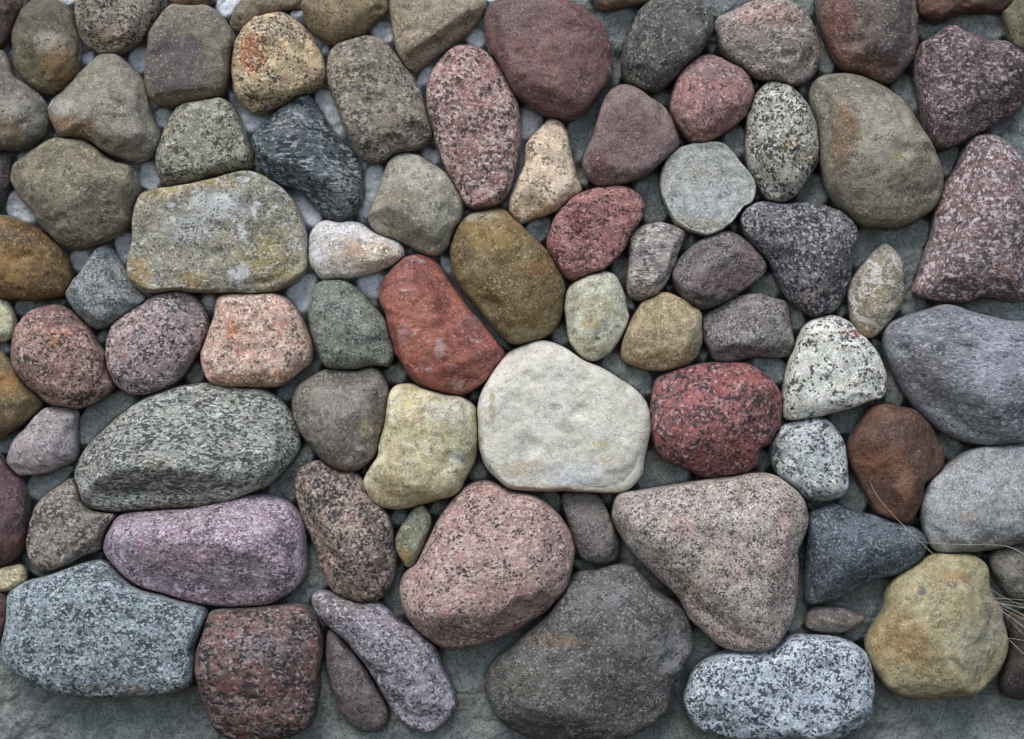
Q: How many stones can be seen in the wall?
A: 85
